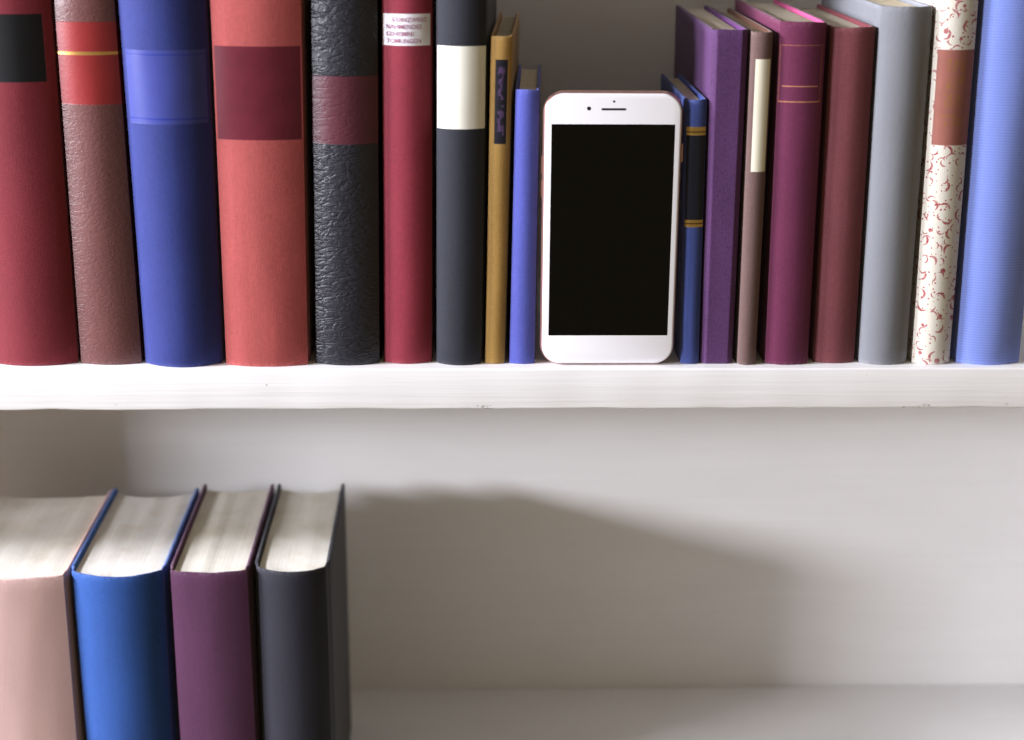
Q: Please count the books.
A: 21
